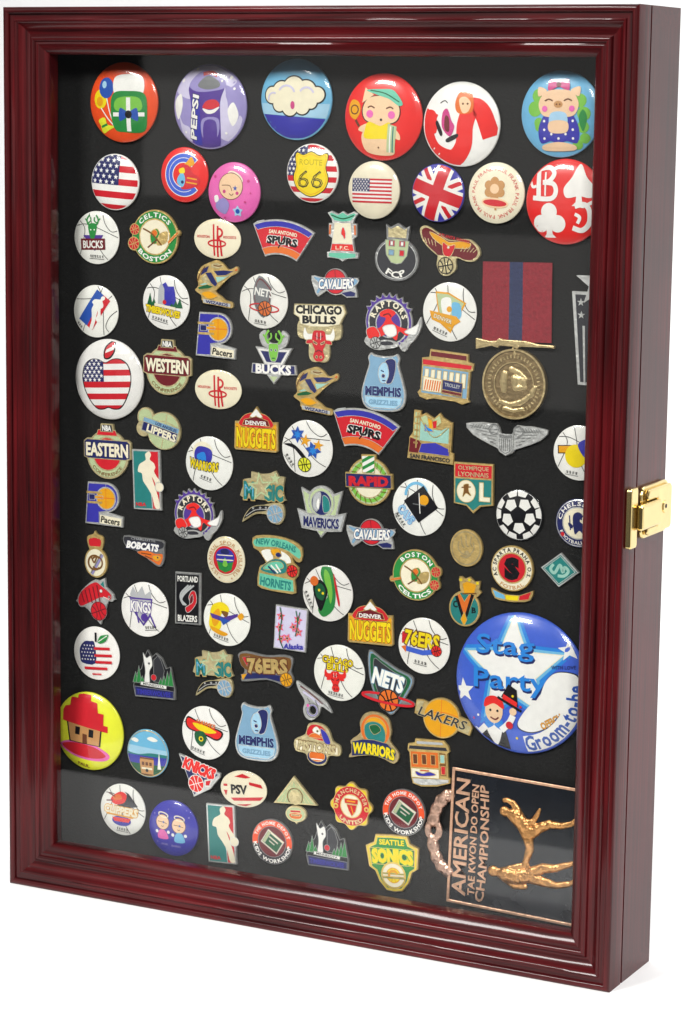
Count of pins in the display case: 101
